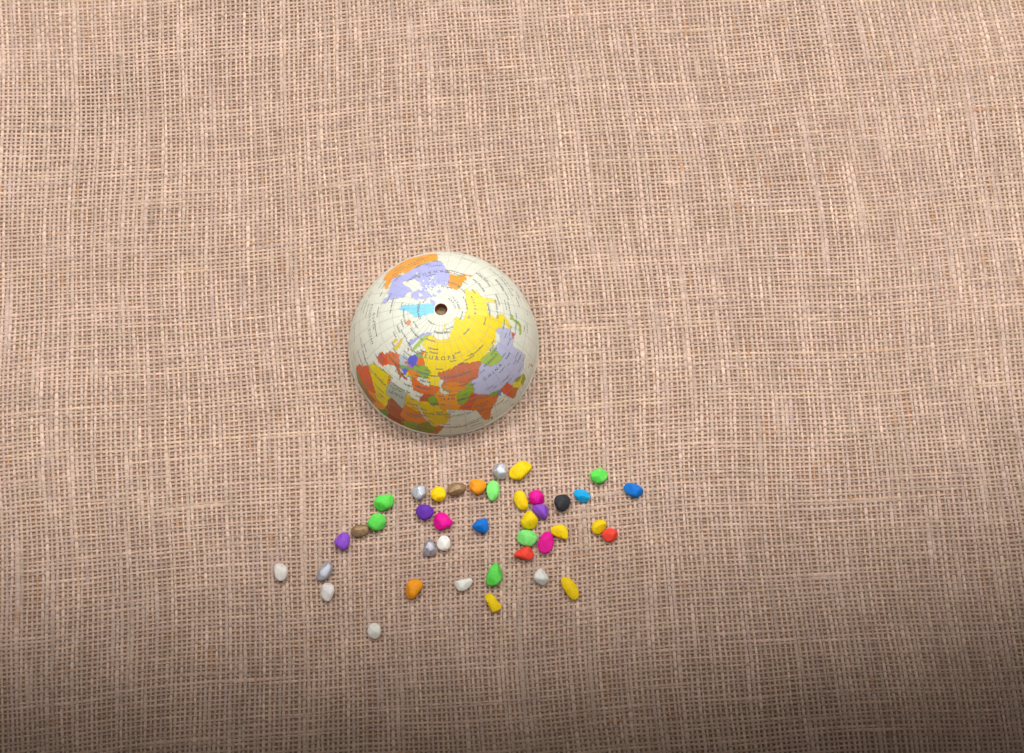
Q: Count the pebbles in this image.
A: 40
